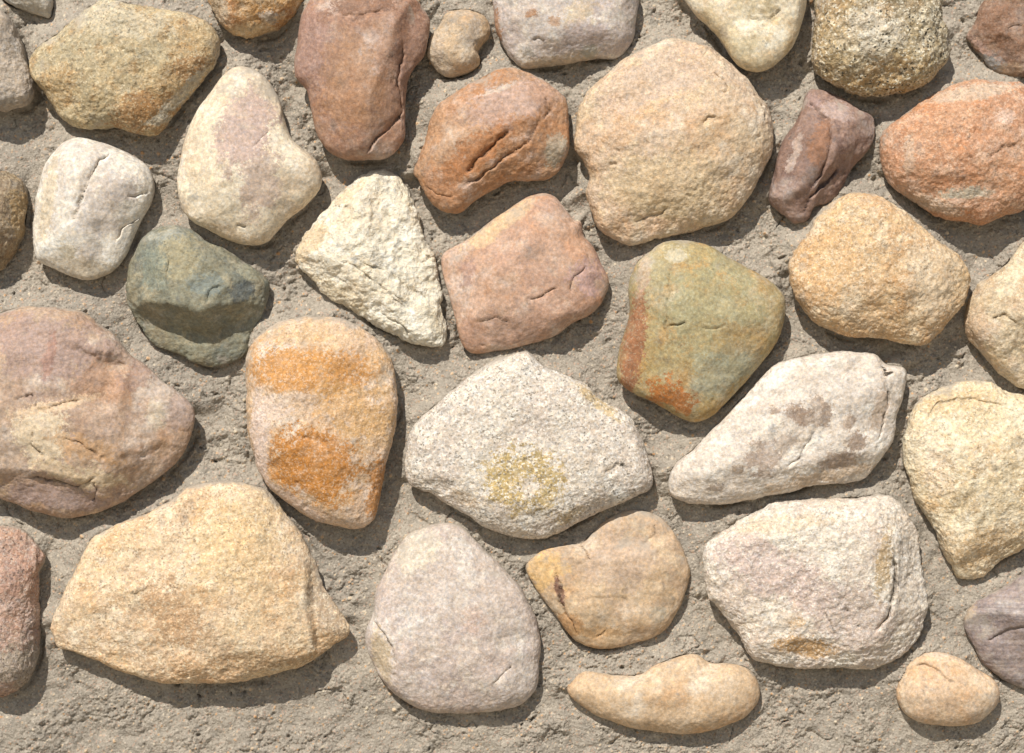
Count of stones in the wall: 36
